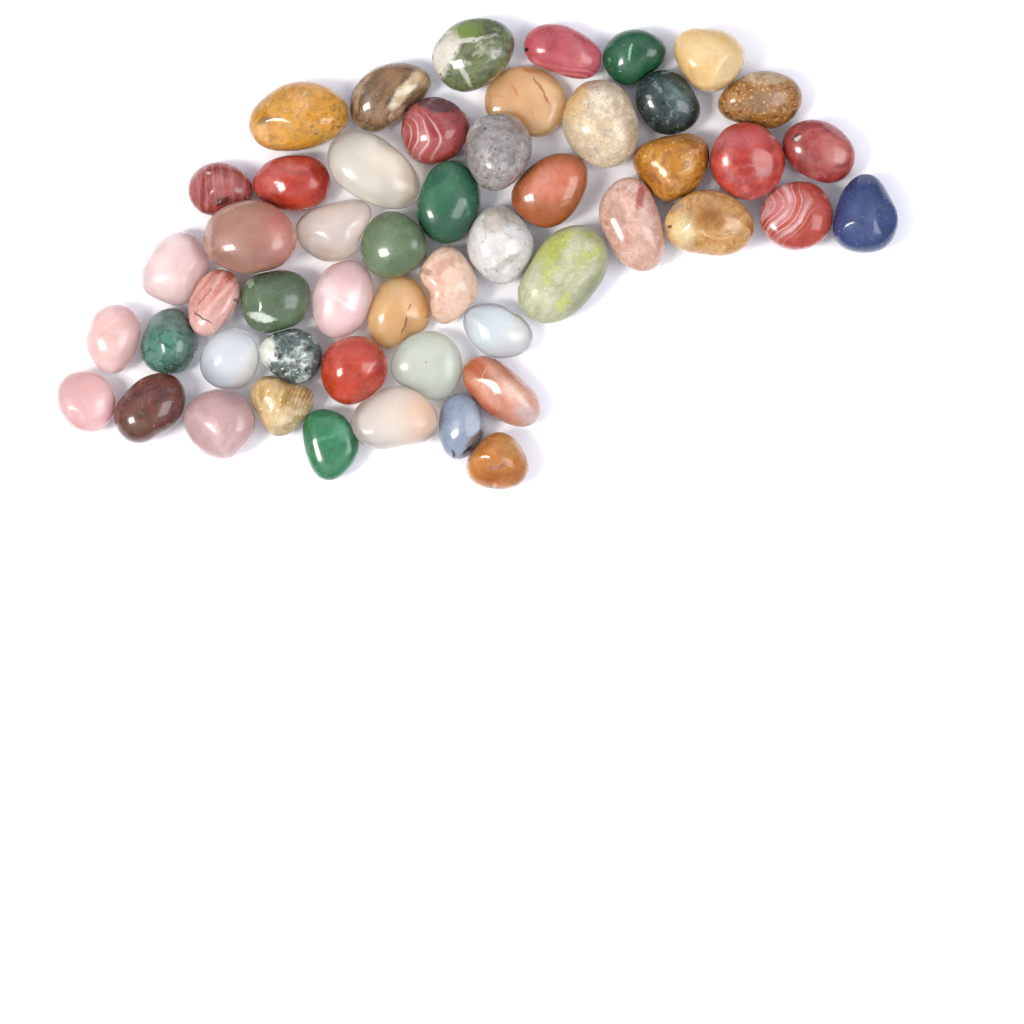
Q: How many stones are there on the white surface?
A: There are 51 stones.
